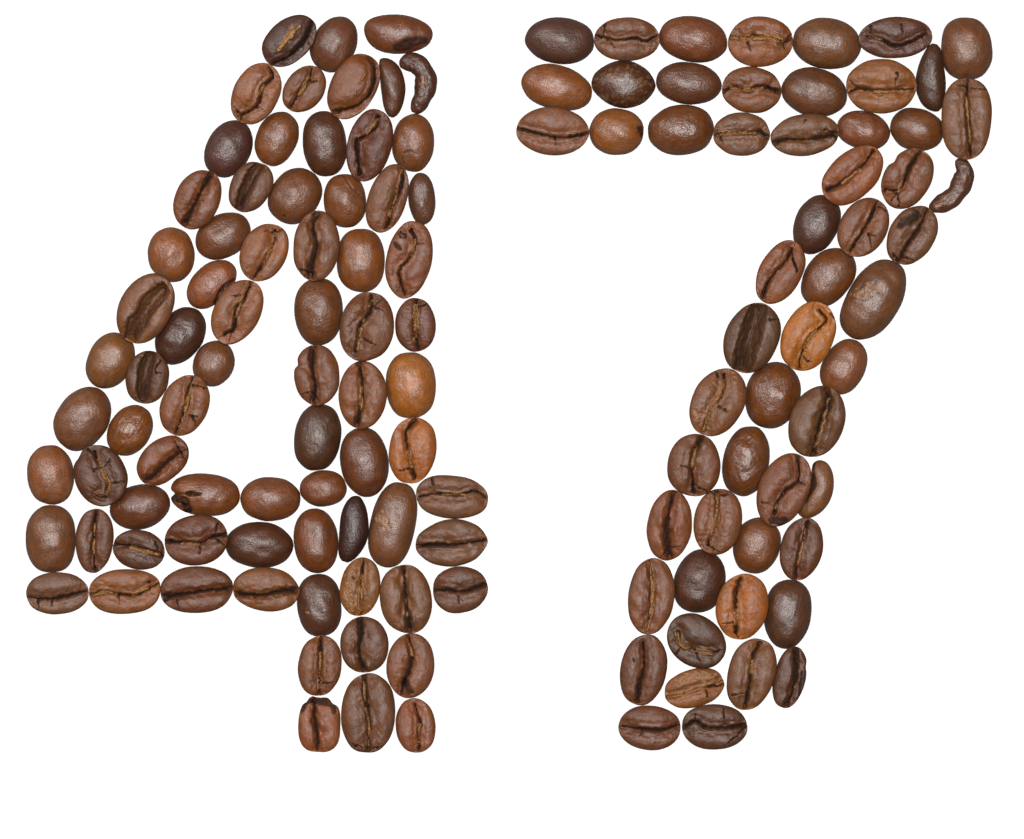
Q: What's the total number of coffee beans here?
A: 131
